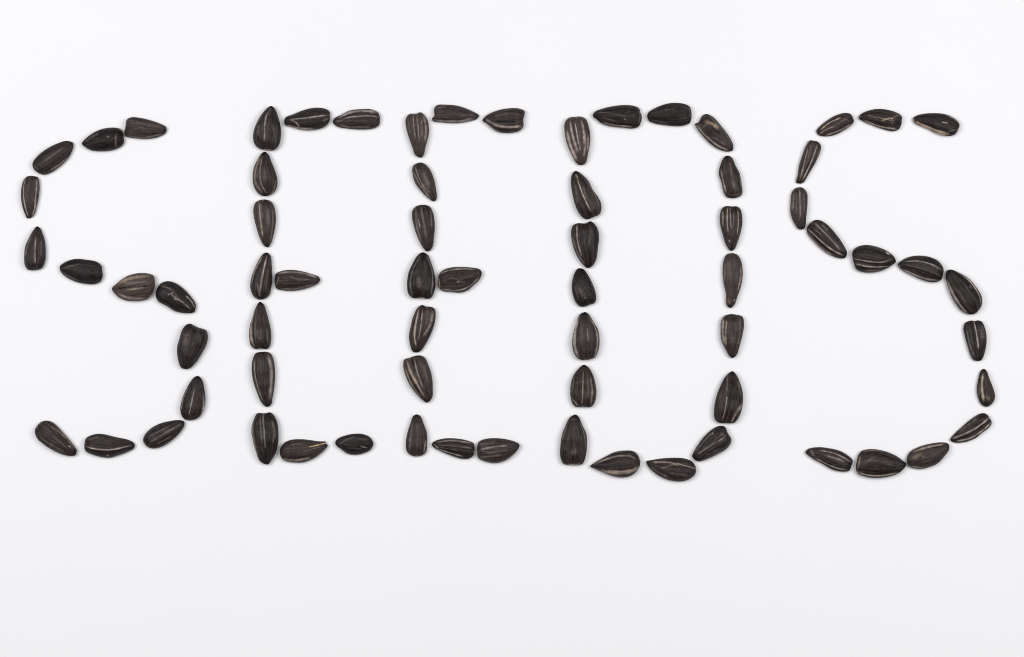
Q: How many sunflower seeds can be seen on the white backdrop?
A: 70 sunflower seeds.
